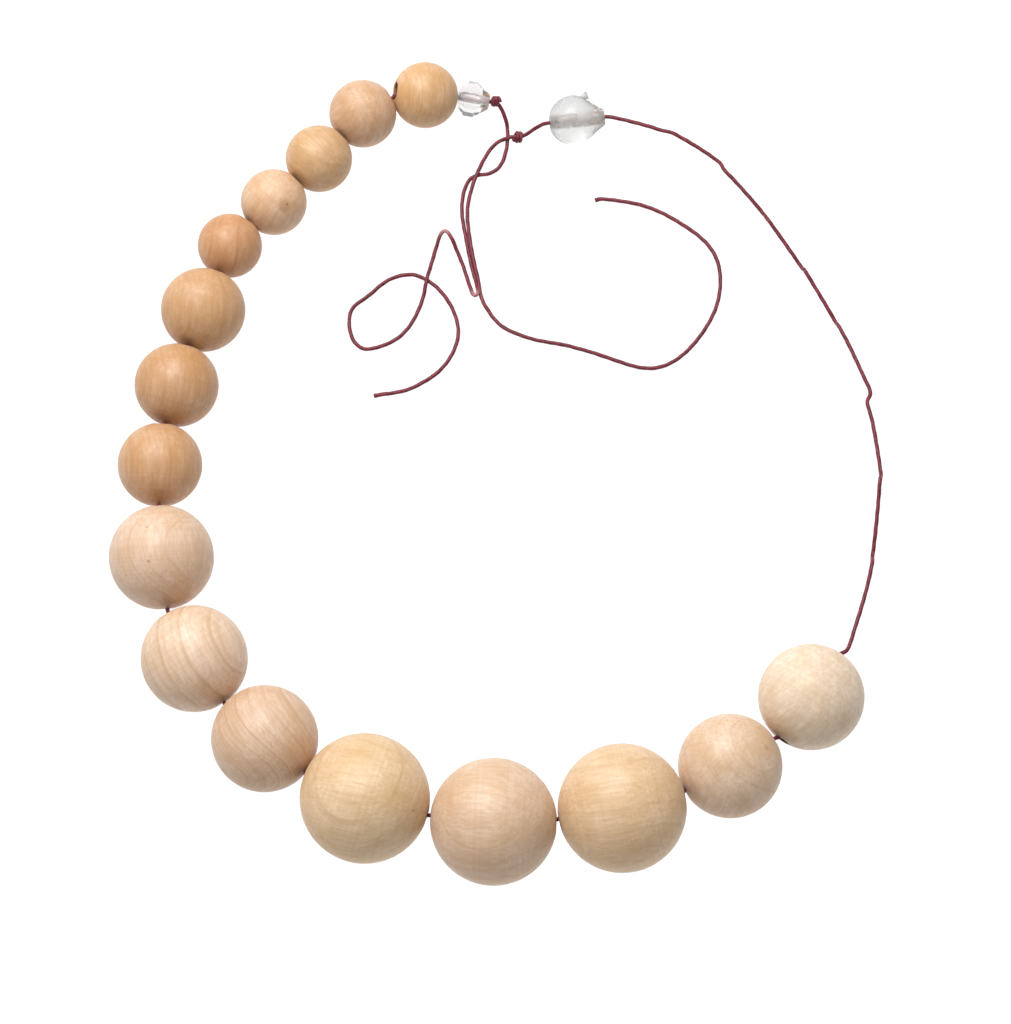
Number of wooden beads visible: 16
